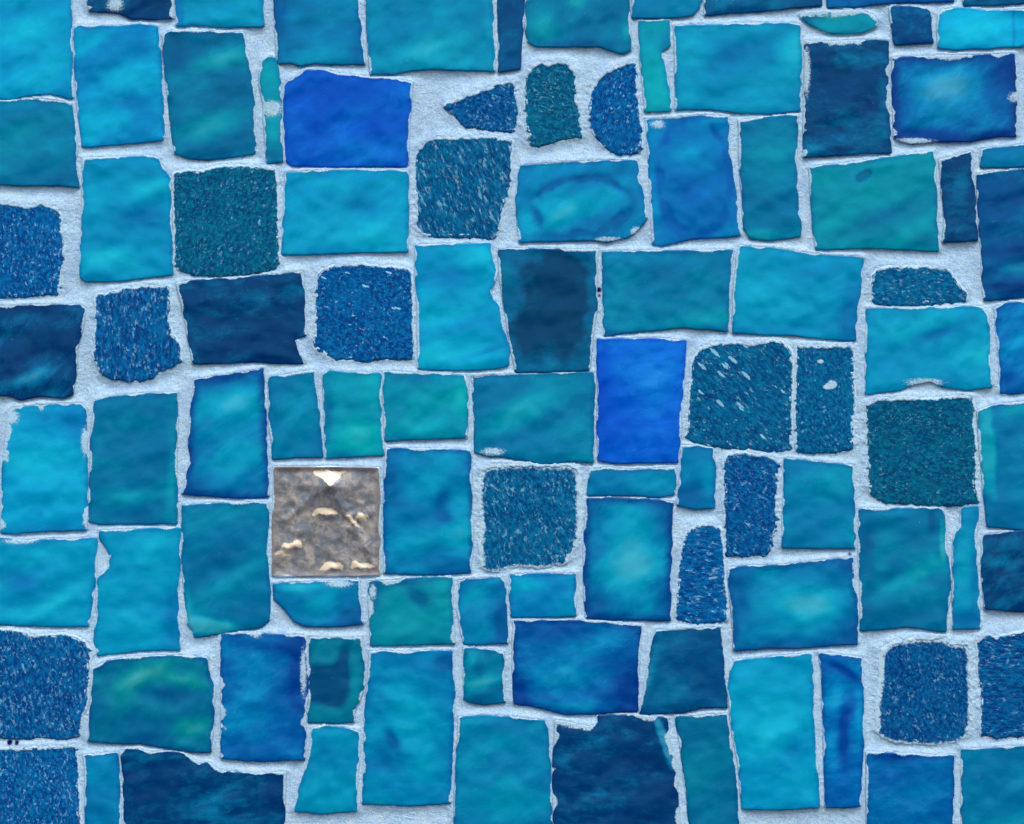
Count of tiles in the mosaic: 102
